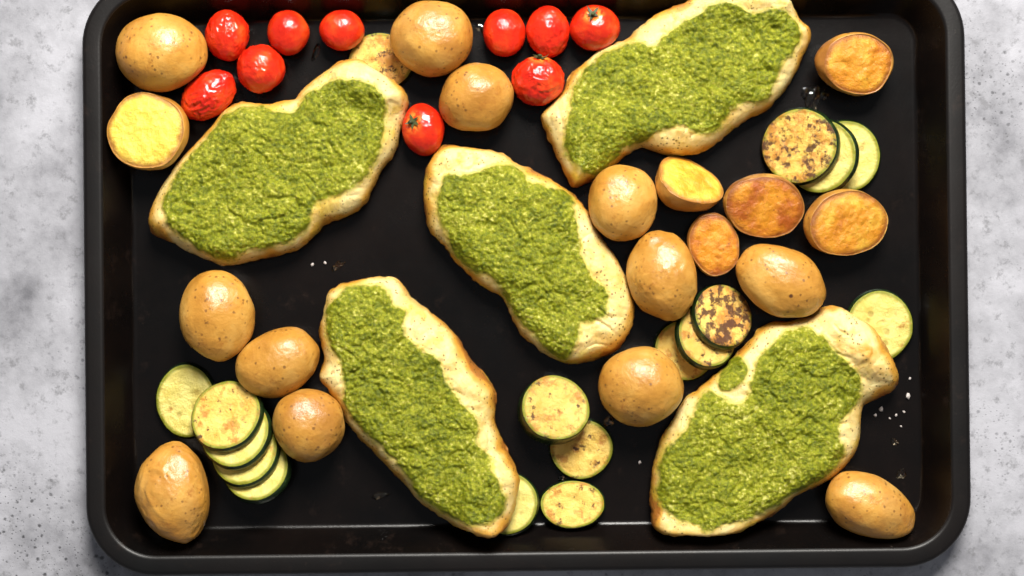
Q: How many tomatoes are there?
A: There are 10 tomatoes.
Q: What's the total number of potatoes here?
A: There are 18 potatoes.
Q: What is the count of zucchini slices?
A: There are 17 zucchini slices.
